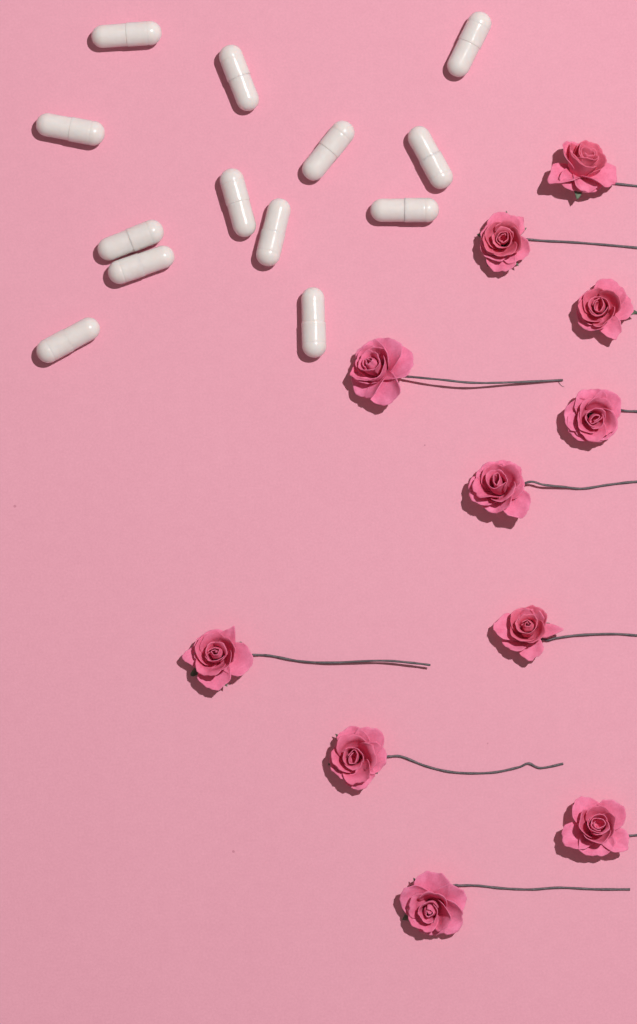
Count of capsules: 13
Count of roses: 11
